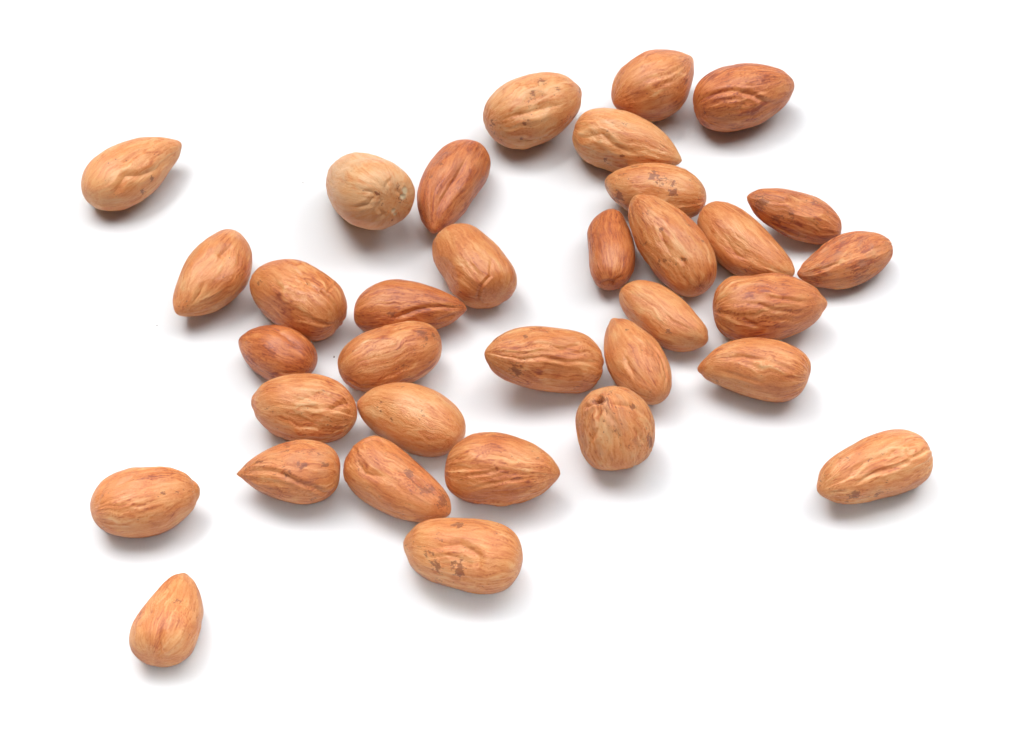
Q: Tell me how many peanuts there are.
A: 34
